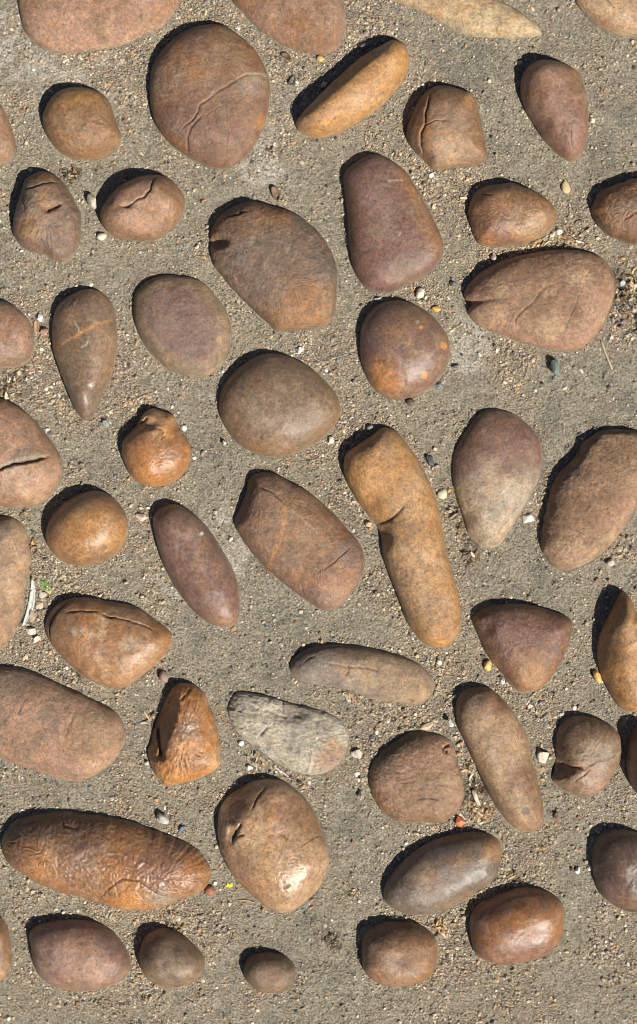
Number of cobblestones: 52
